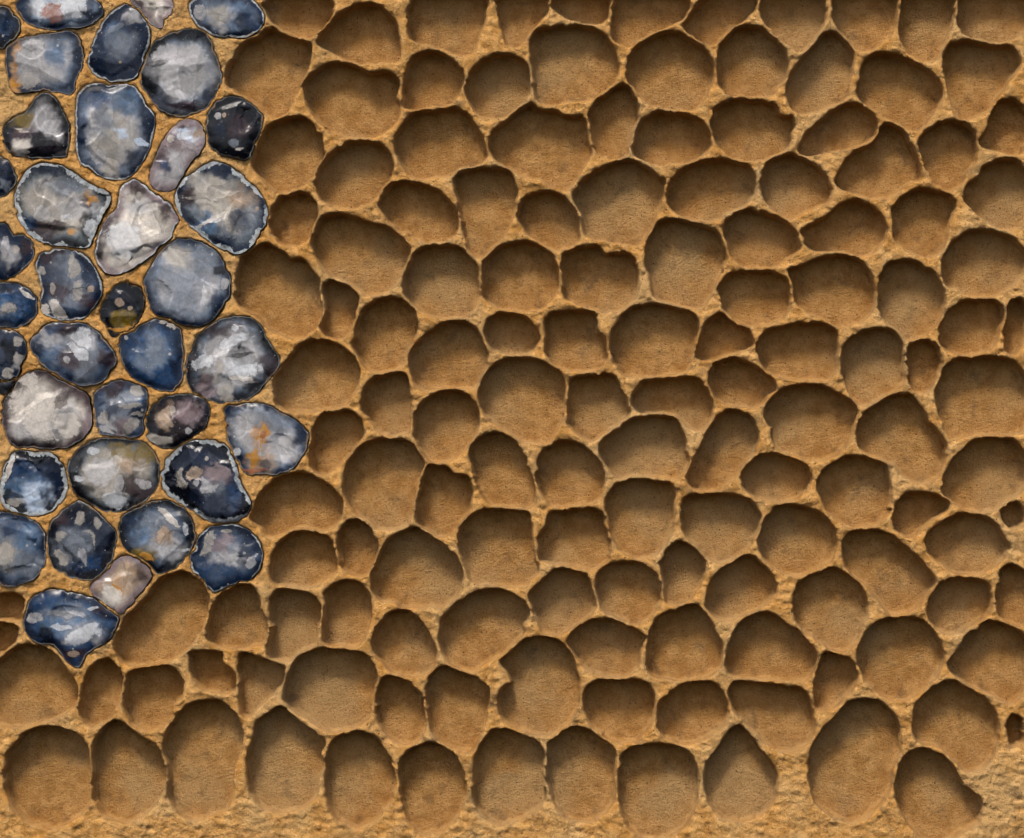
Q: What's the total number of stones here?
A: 38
